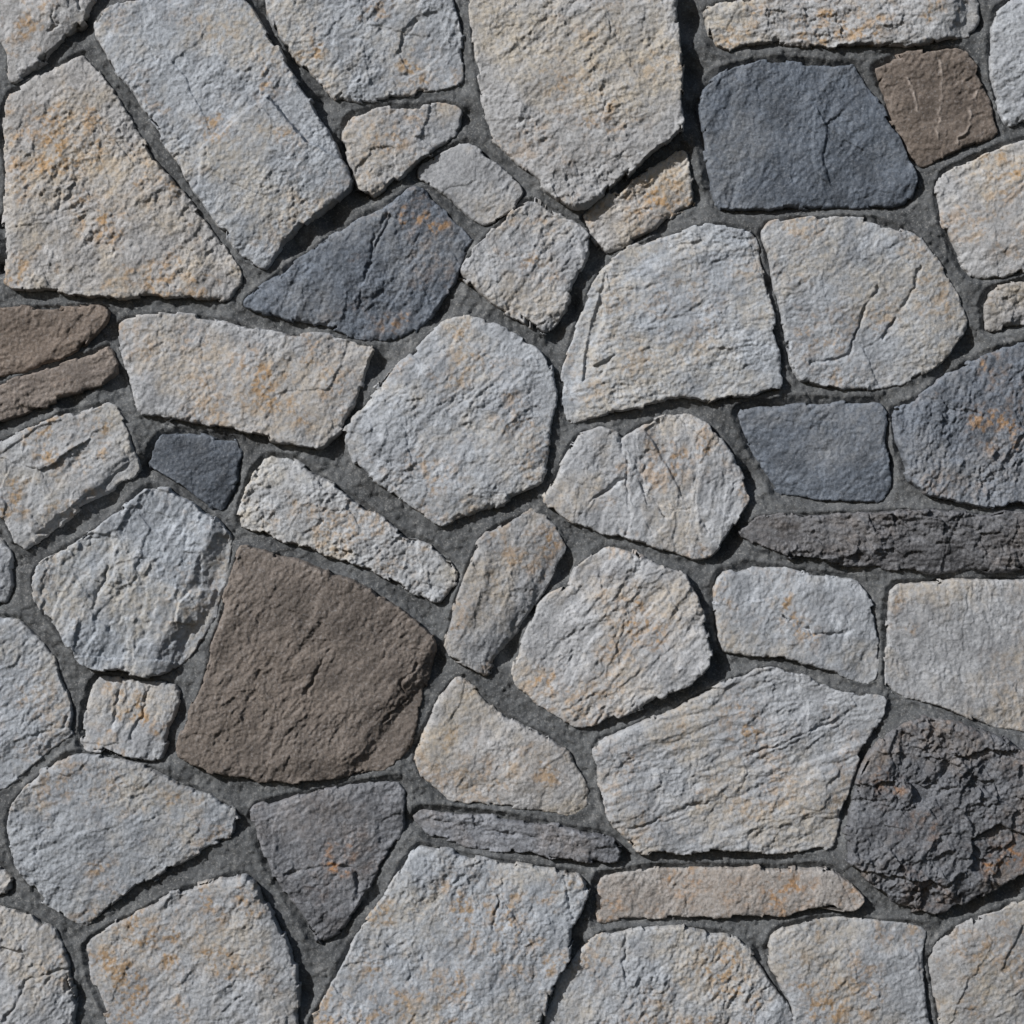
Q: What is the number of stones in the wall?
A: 52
